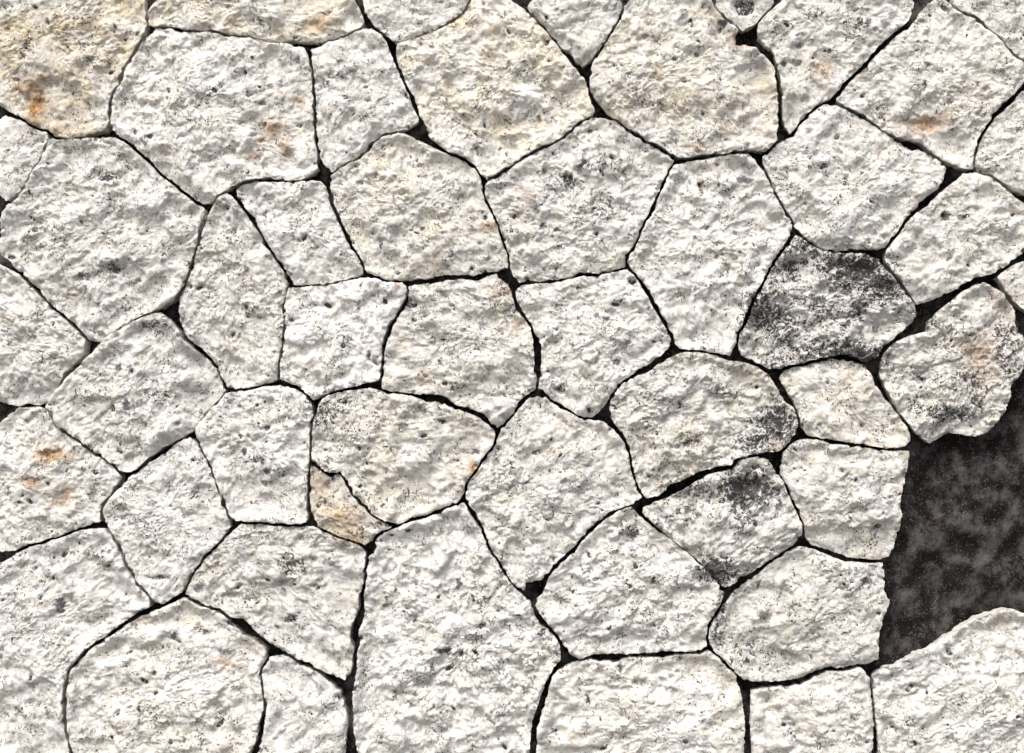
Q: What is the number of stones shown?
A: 50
